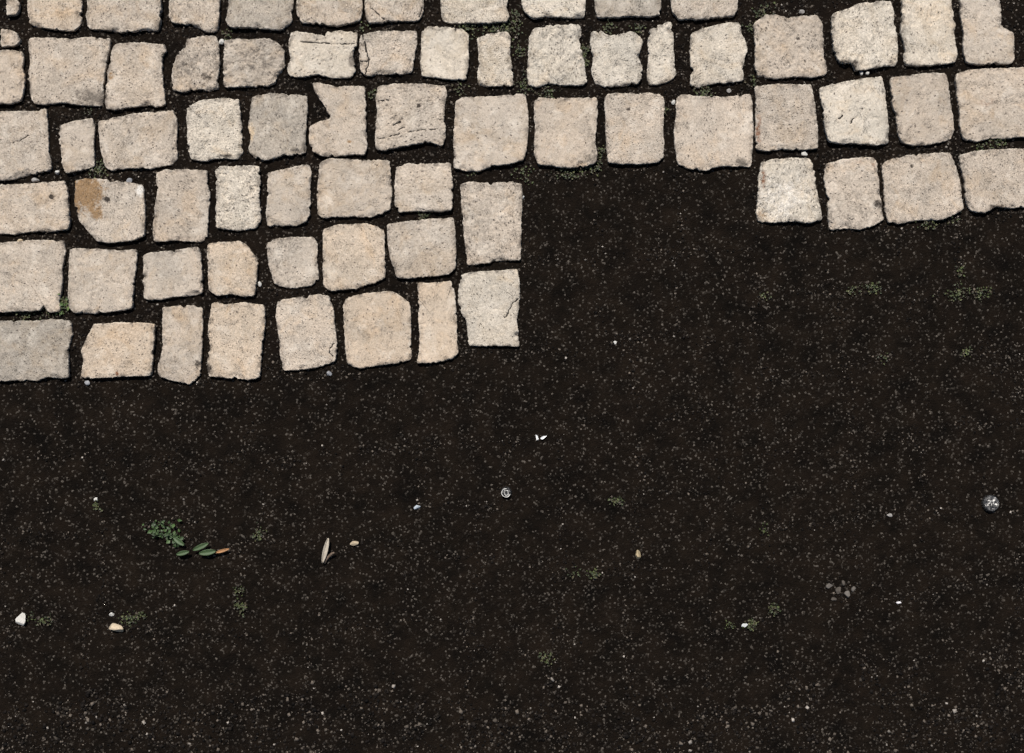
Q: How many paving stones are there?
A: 71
